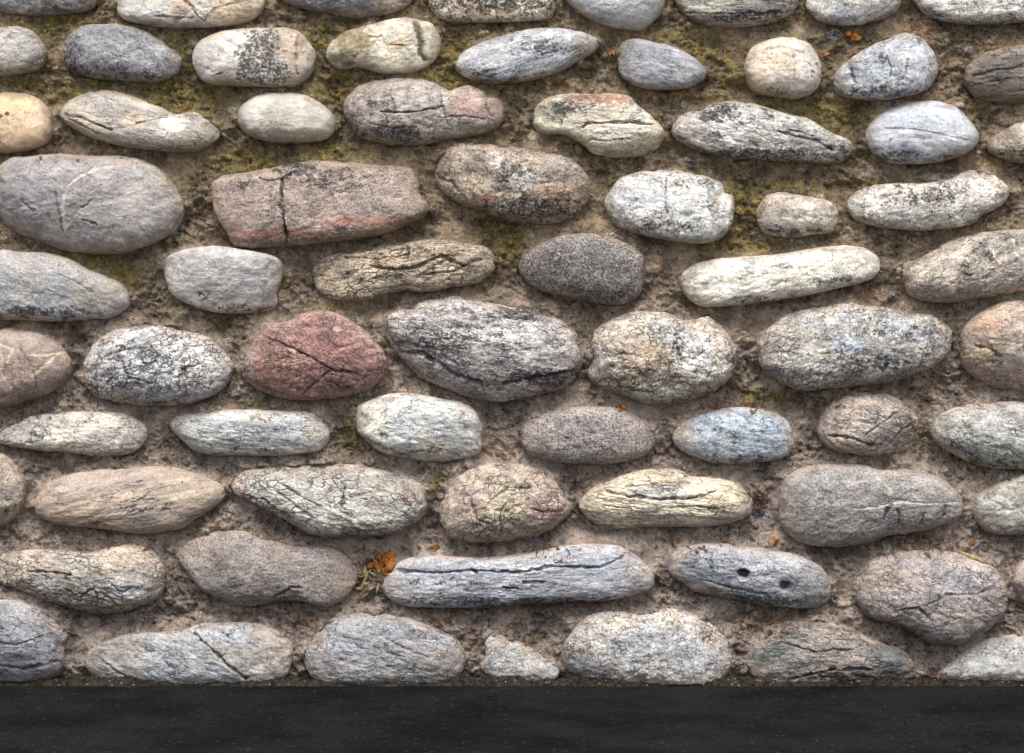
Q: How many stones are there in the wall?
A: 71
